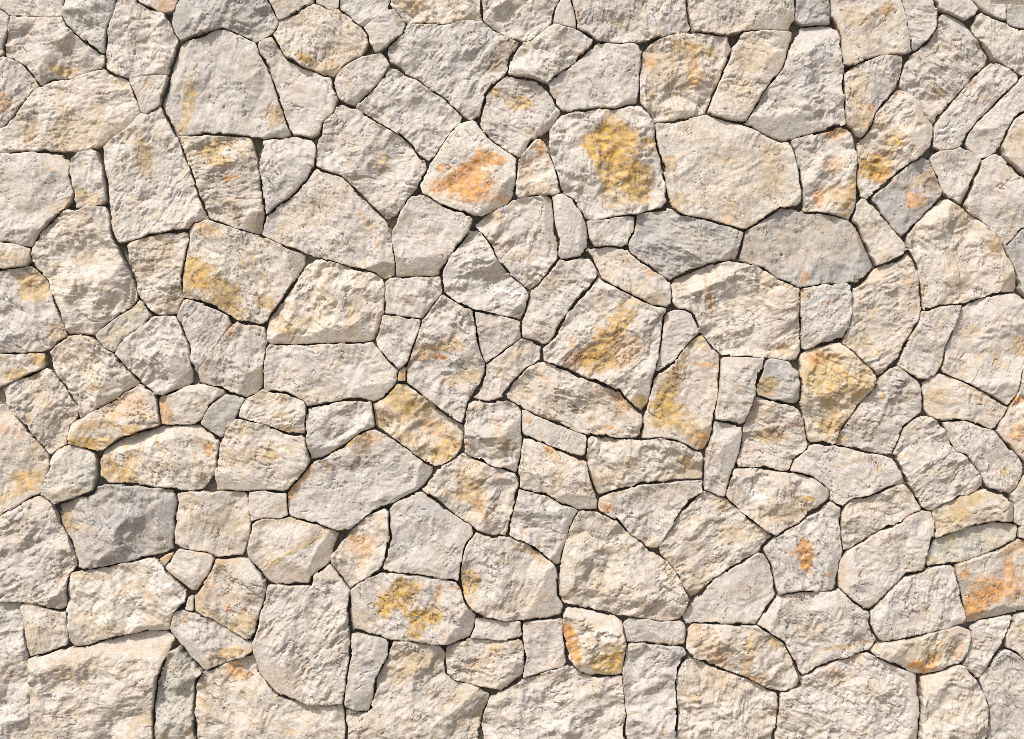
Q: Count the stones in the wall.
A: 181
